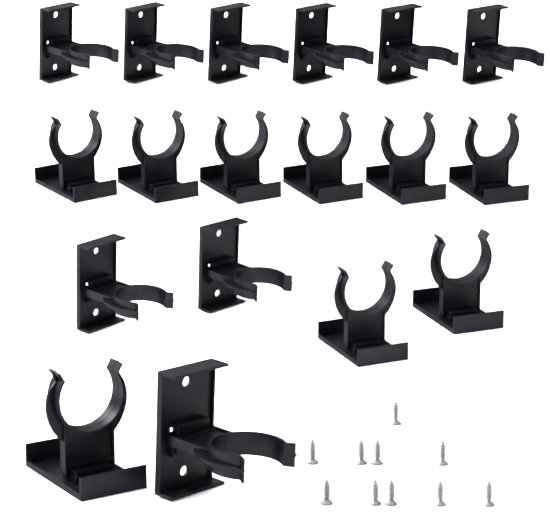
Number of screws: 10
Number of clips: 18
